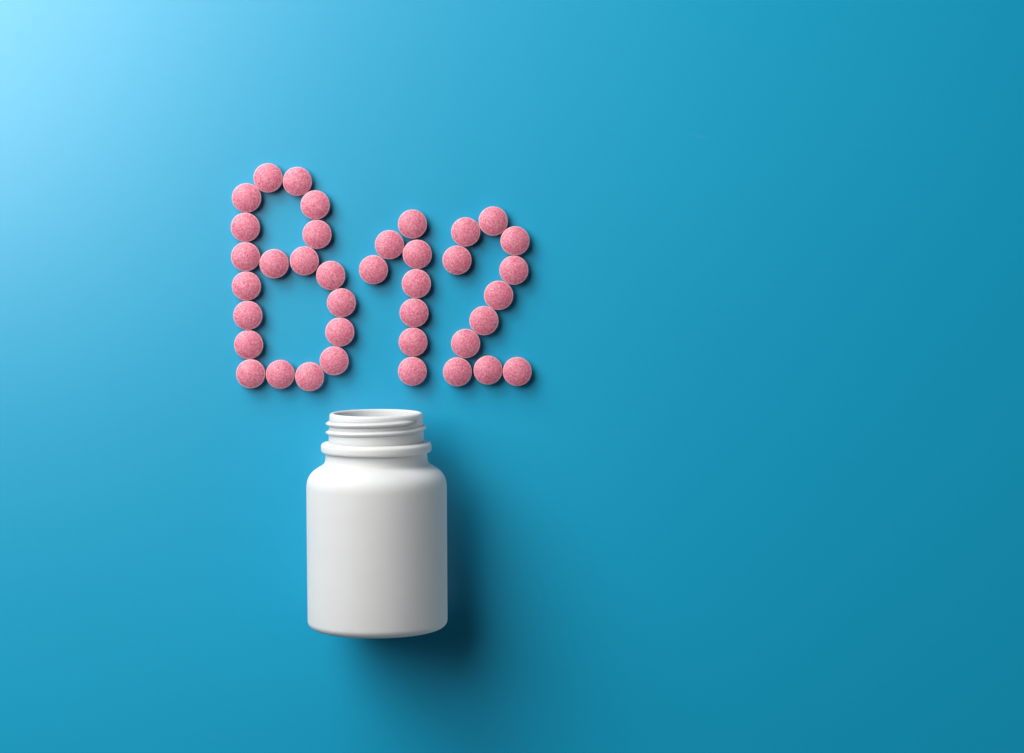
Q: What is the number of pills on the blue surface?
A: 38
